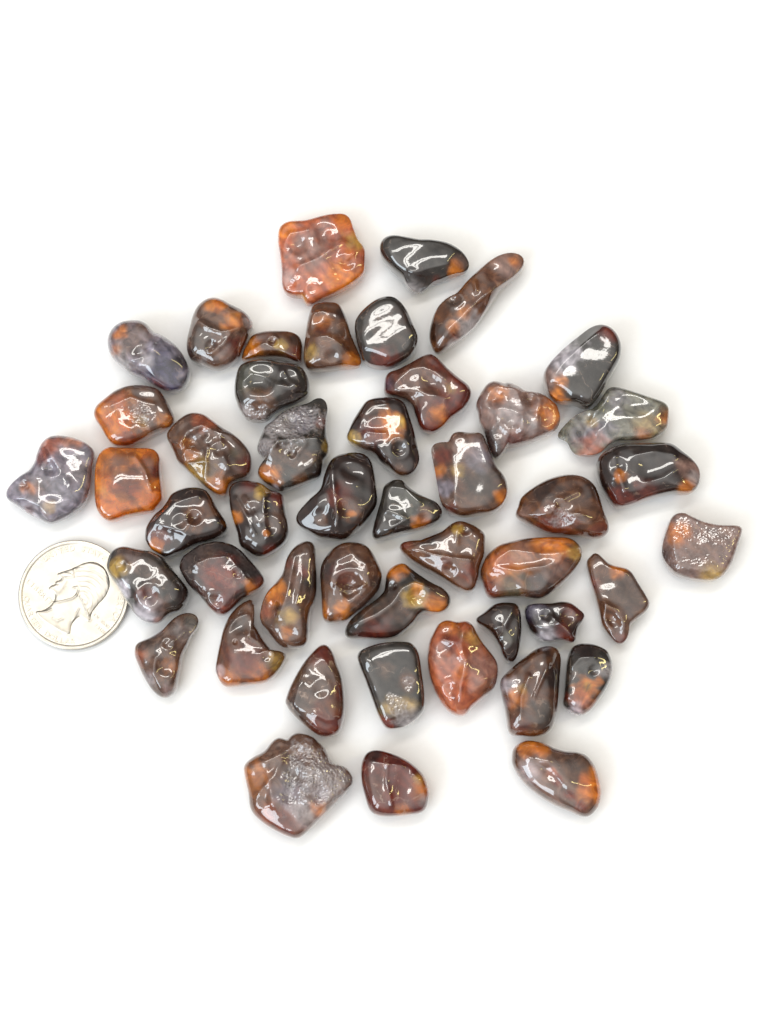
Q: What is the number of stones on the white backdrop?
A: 47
